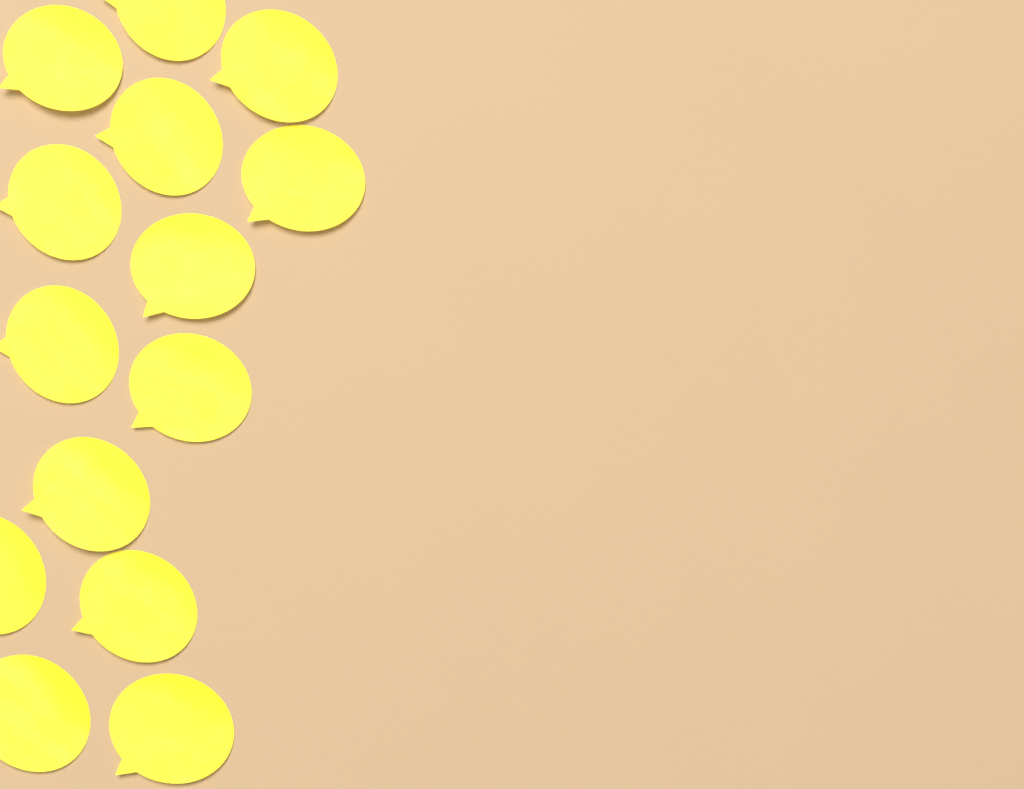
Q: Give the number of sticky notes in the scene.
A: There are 14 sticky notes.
